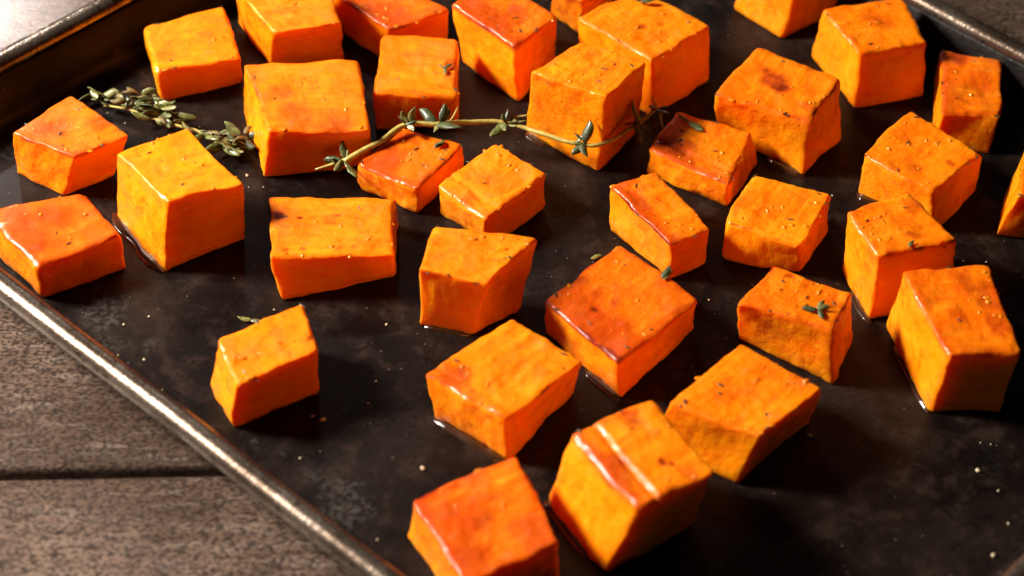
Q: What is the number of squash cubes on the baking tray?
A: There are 34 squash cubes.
